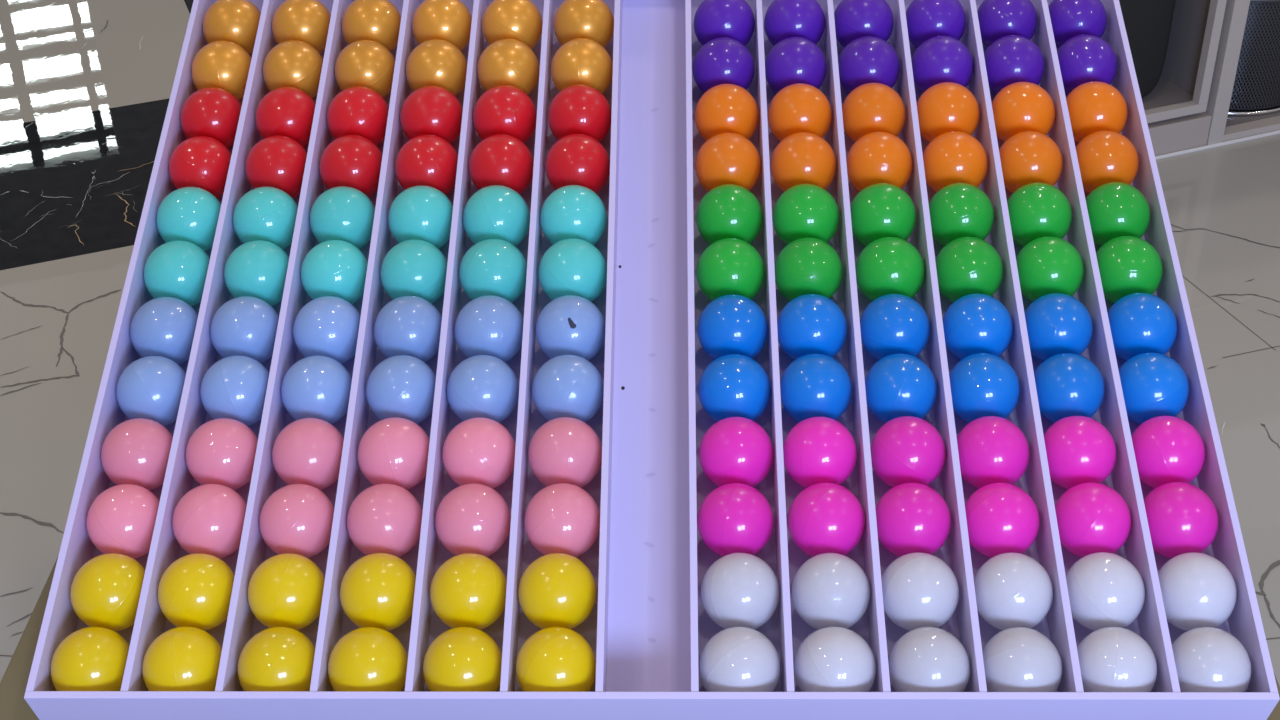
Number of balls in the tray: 144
